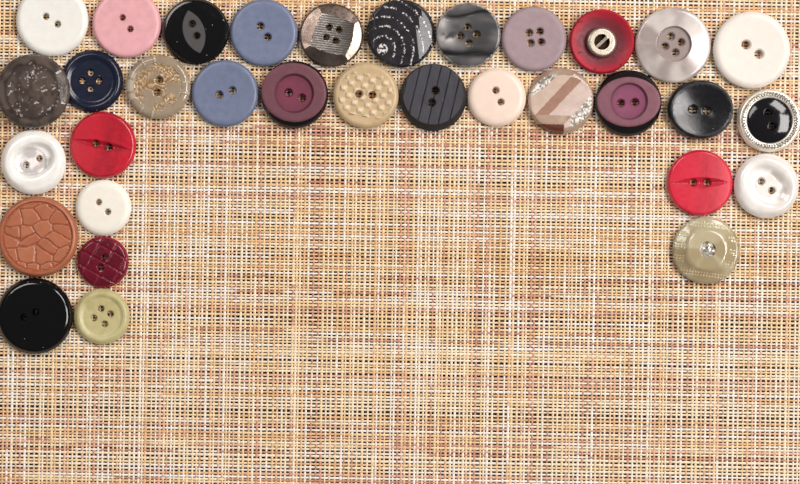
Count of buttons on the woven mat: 33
